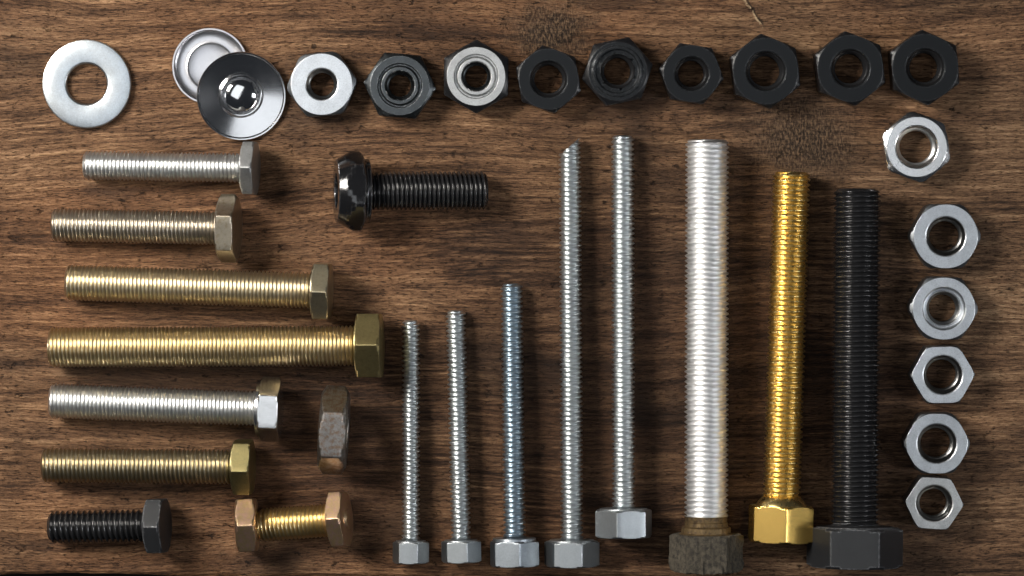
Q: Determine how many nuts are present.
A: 17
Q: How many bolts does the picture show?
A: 17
